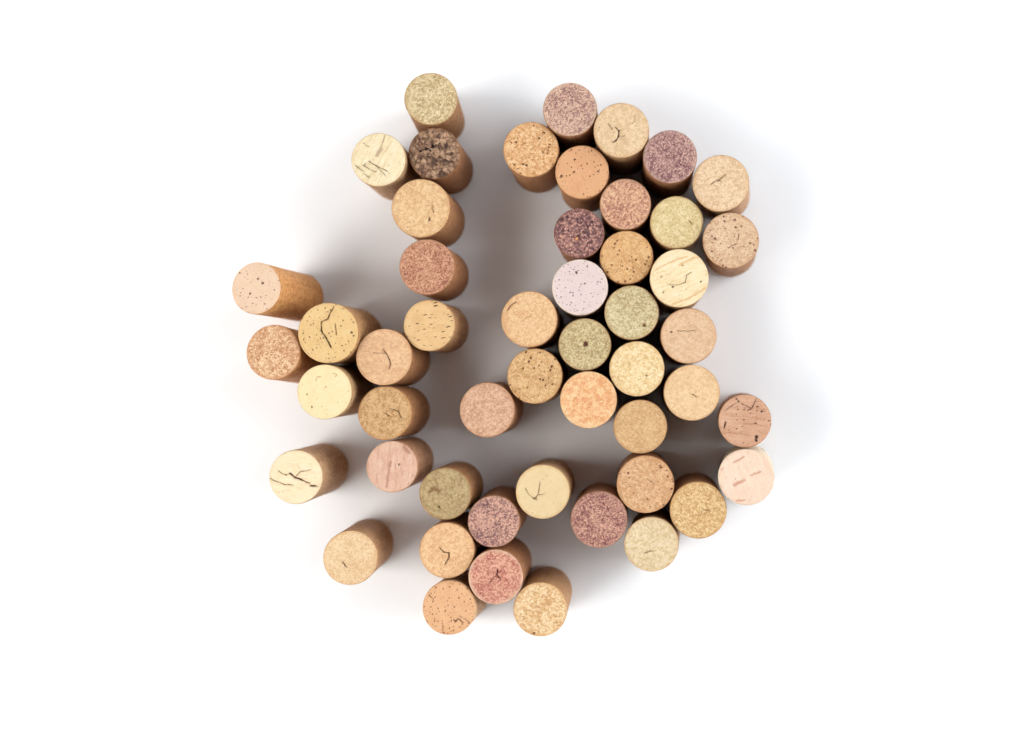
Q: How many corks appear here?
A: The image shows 51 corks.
